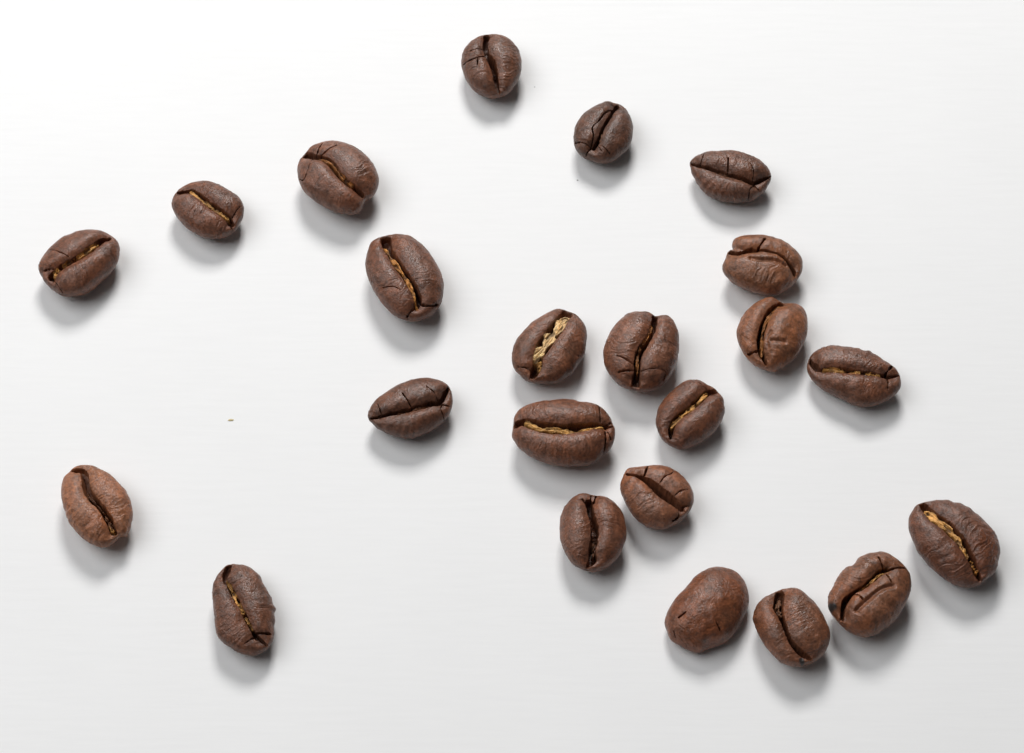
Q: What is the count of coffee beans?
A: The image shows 23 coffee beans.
